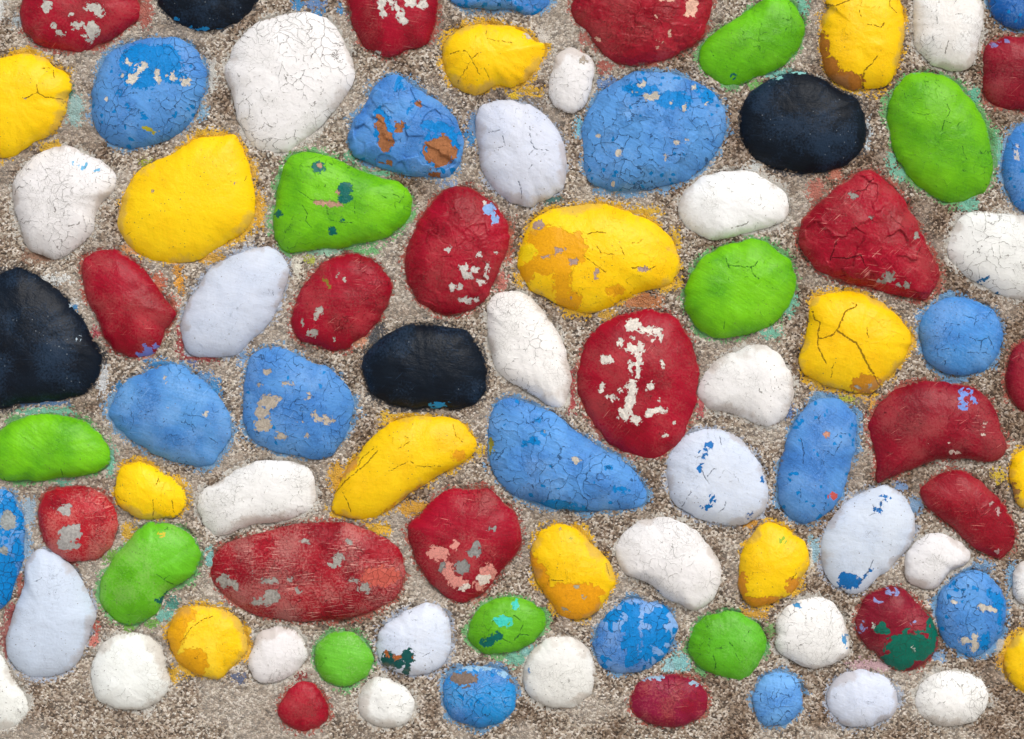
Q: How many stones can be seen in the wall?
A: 86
